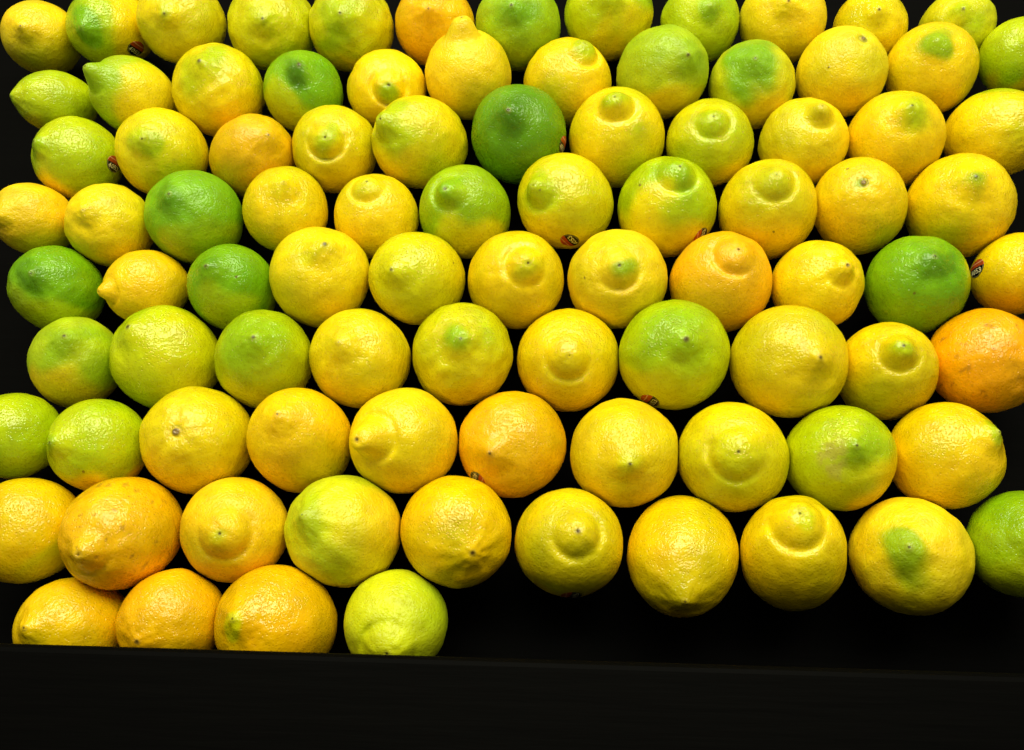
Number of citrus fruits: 91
